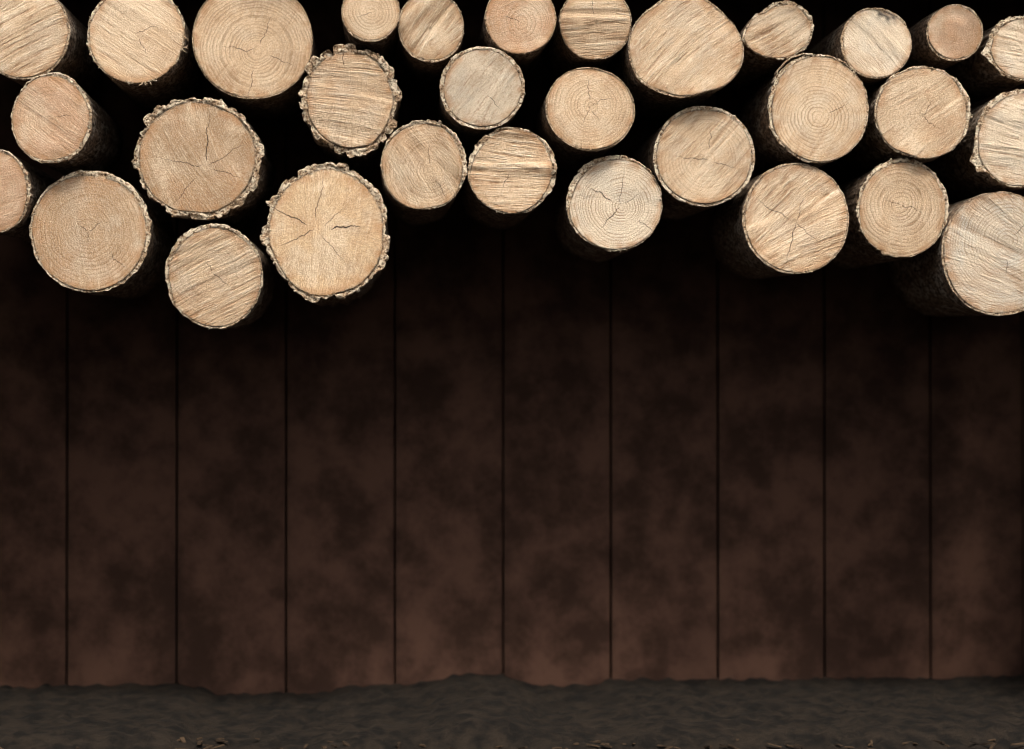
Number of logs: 31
